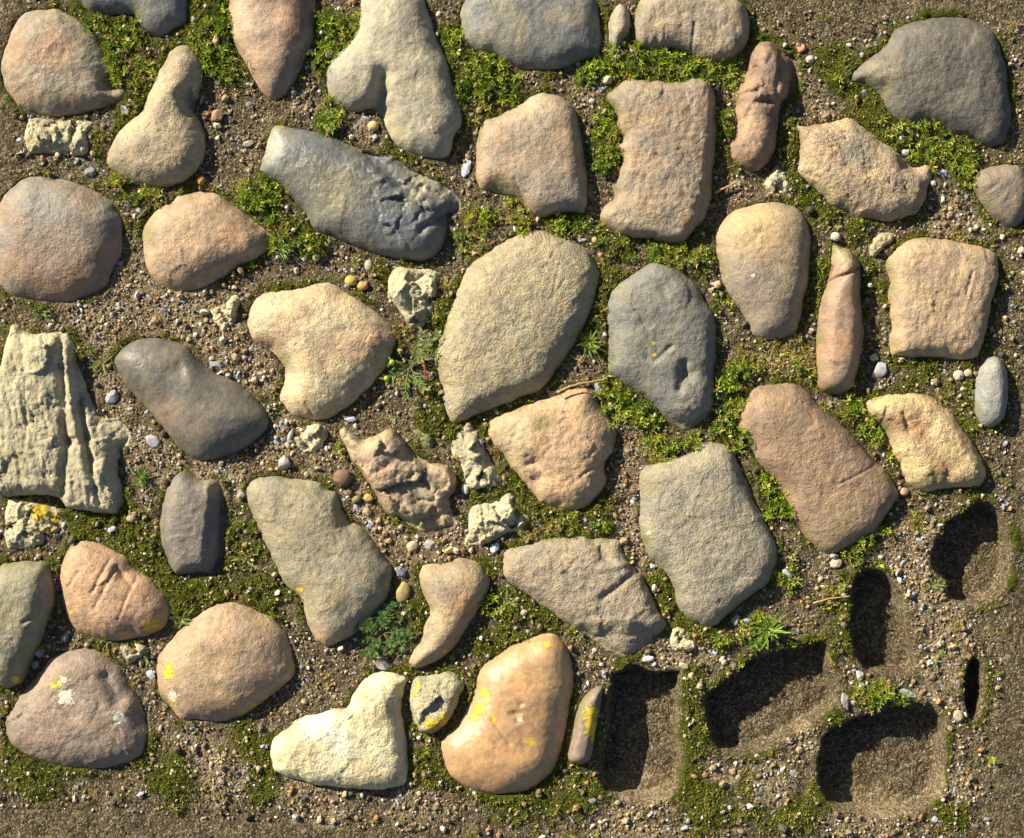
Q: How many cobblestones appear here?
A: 43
